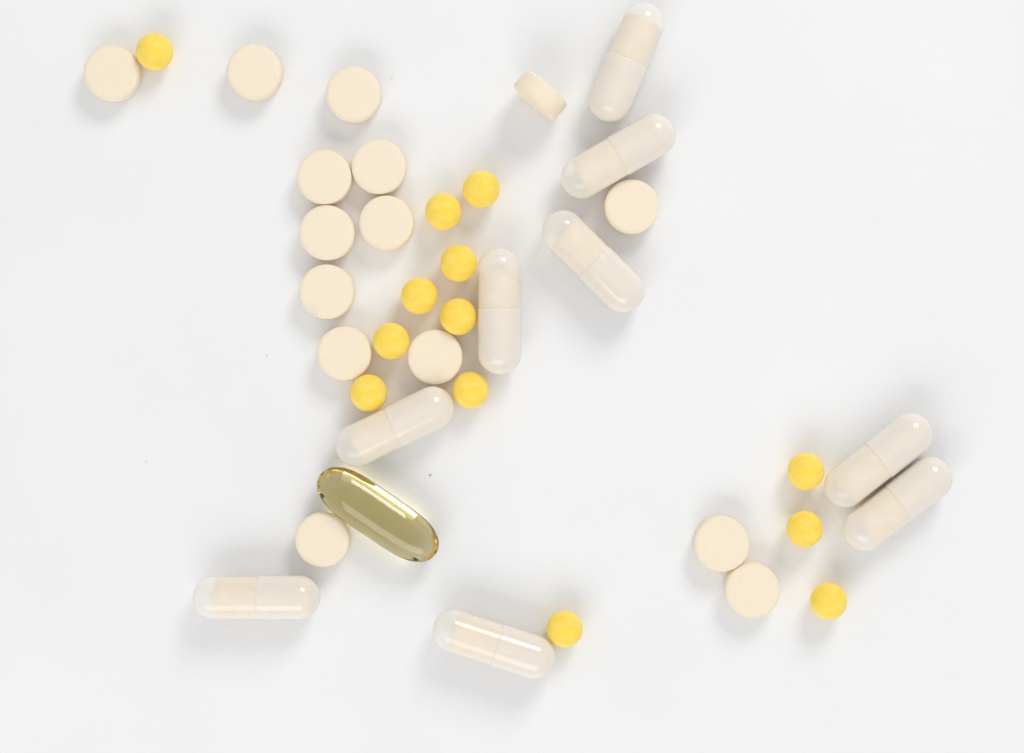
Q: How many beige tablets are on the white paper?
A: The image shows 15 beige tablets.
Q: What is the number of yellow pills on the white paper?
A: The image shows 13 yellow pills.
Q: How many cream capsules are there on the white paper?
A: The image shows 9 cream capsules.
